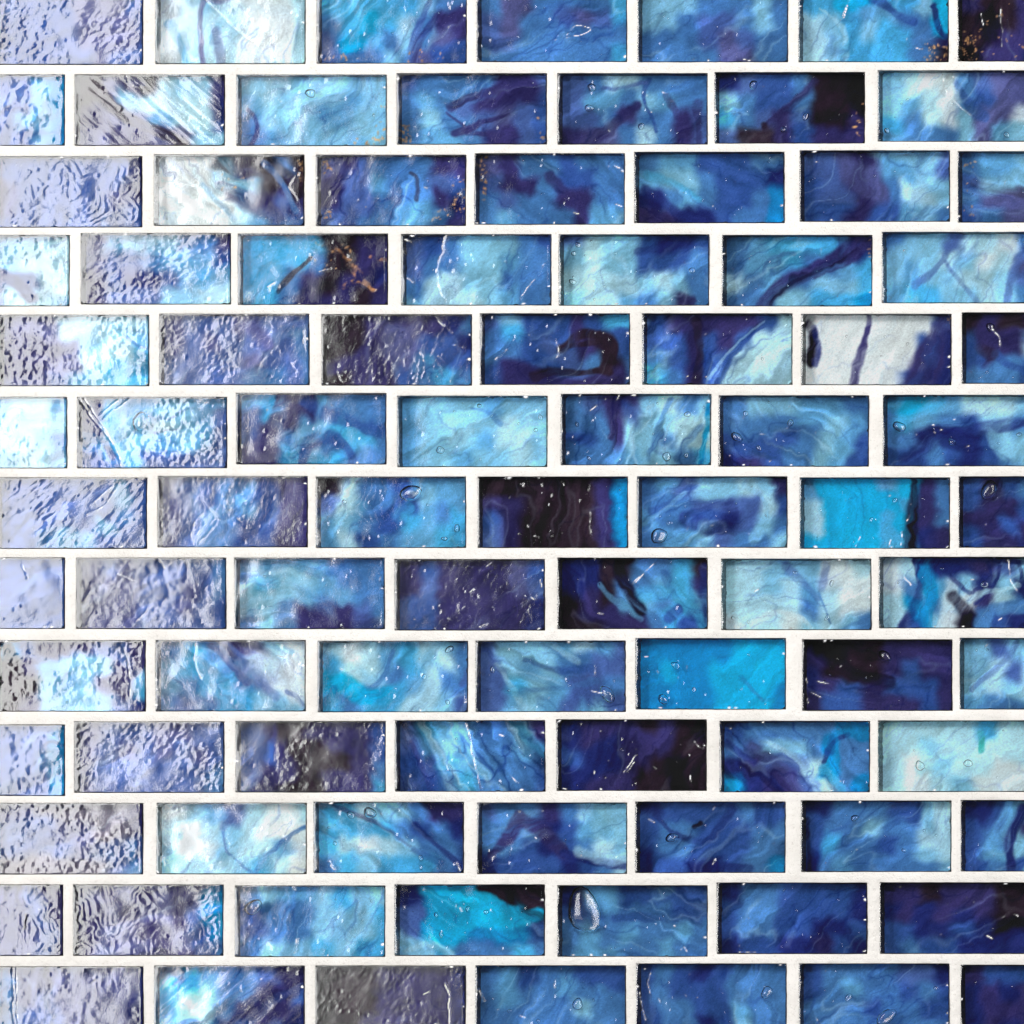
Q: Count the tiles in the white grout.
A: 91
